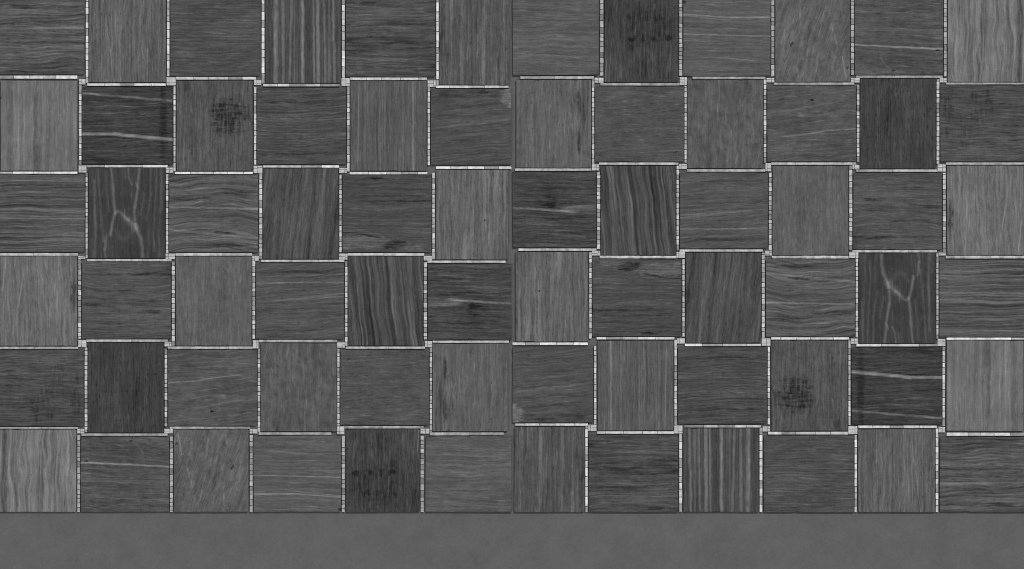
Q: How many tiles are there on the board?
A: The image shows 72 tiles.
